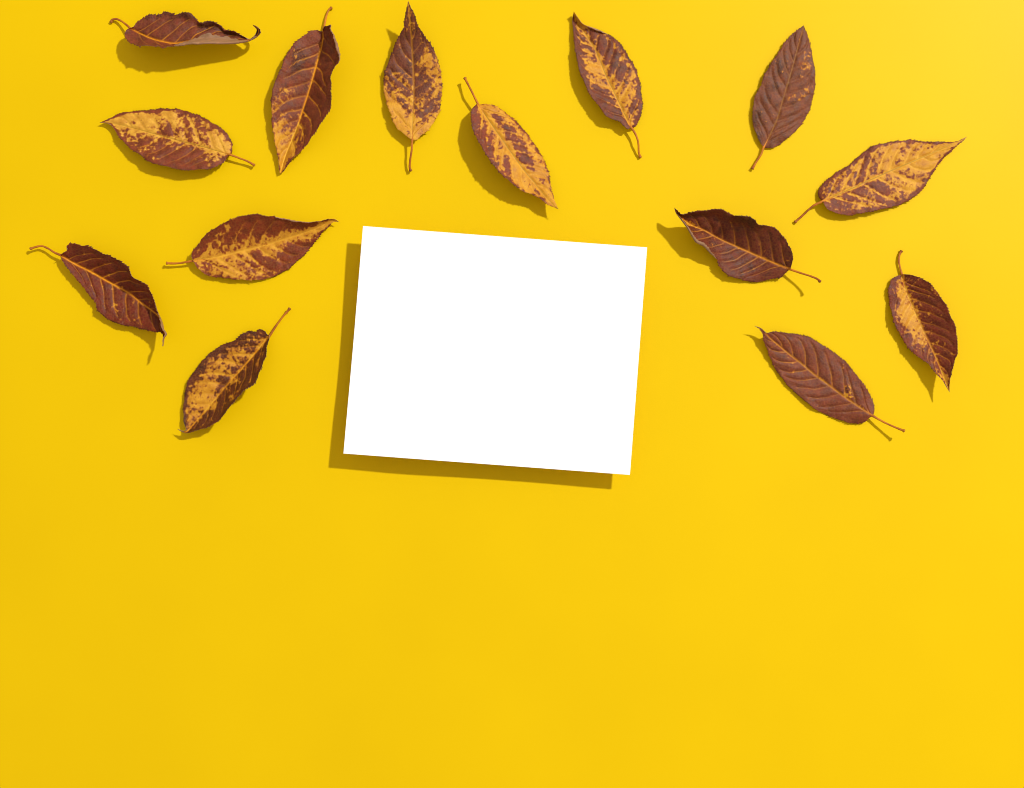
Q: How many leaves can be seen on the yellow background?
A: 14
